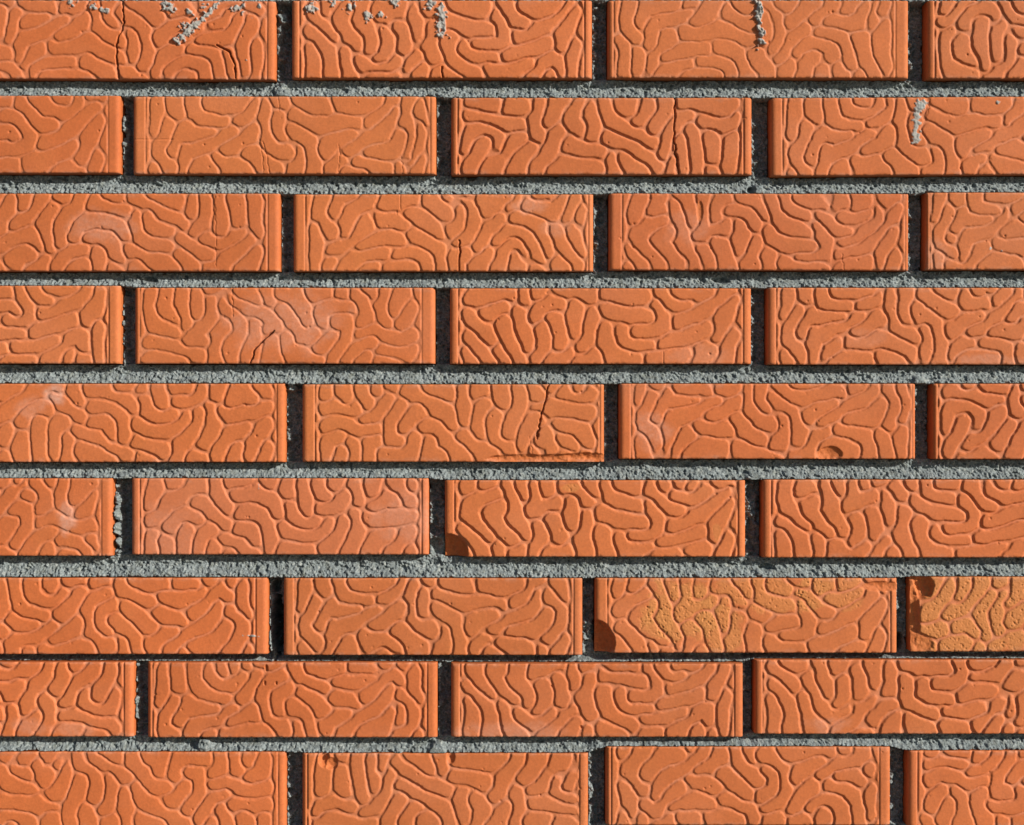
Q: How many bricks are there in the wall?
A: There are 36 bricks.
